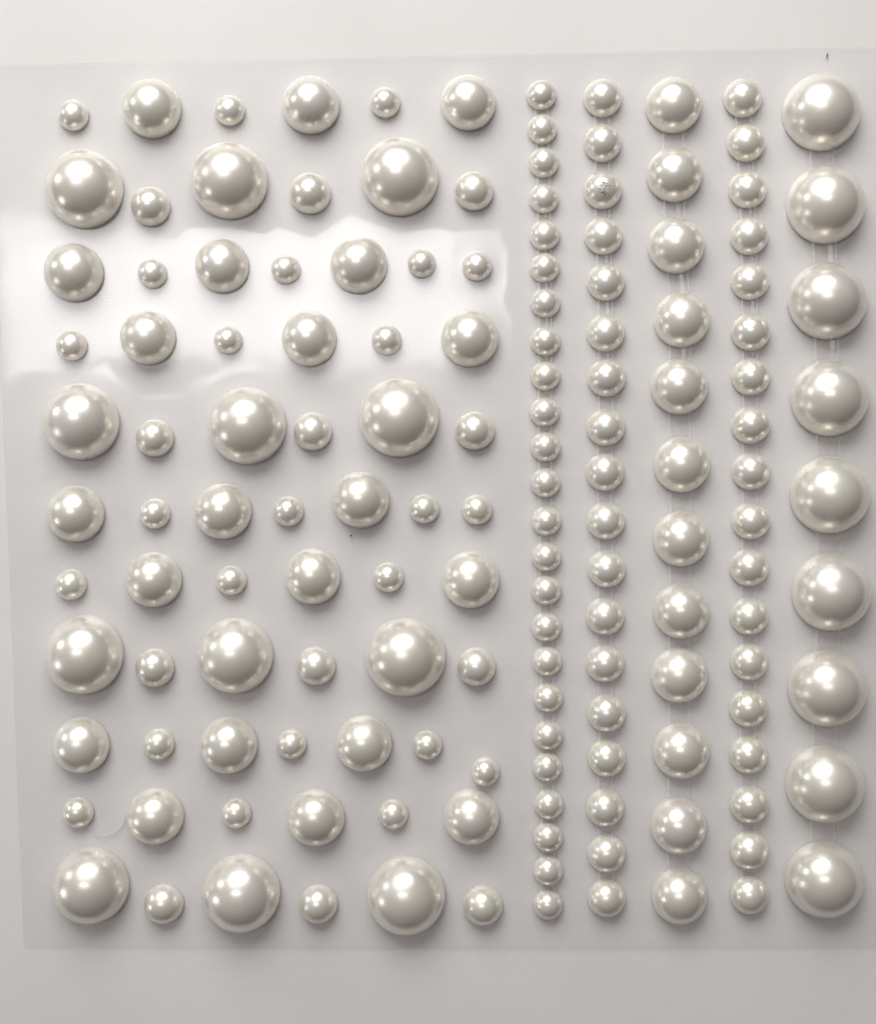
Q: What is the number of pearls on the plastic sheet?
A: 150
